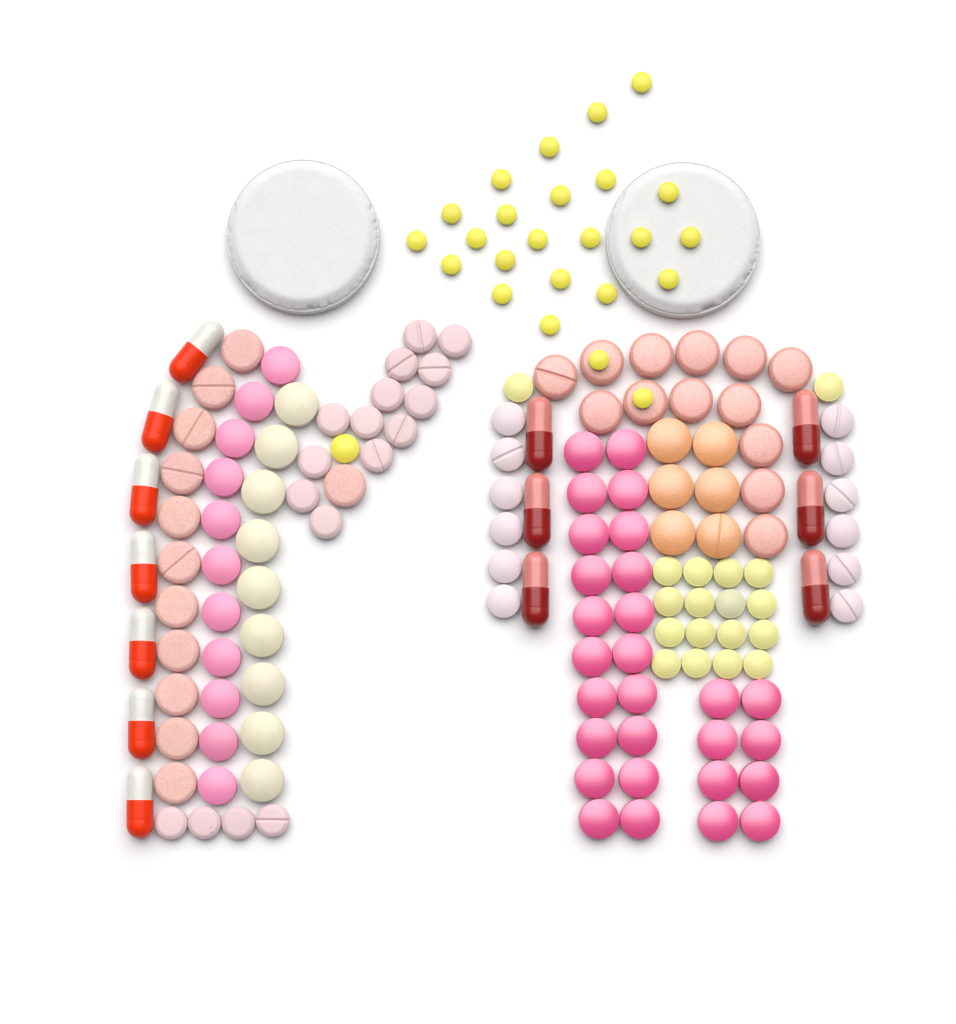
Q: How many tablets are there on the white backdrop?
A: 153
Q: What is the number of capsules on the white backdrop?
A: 13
